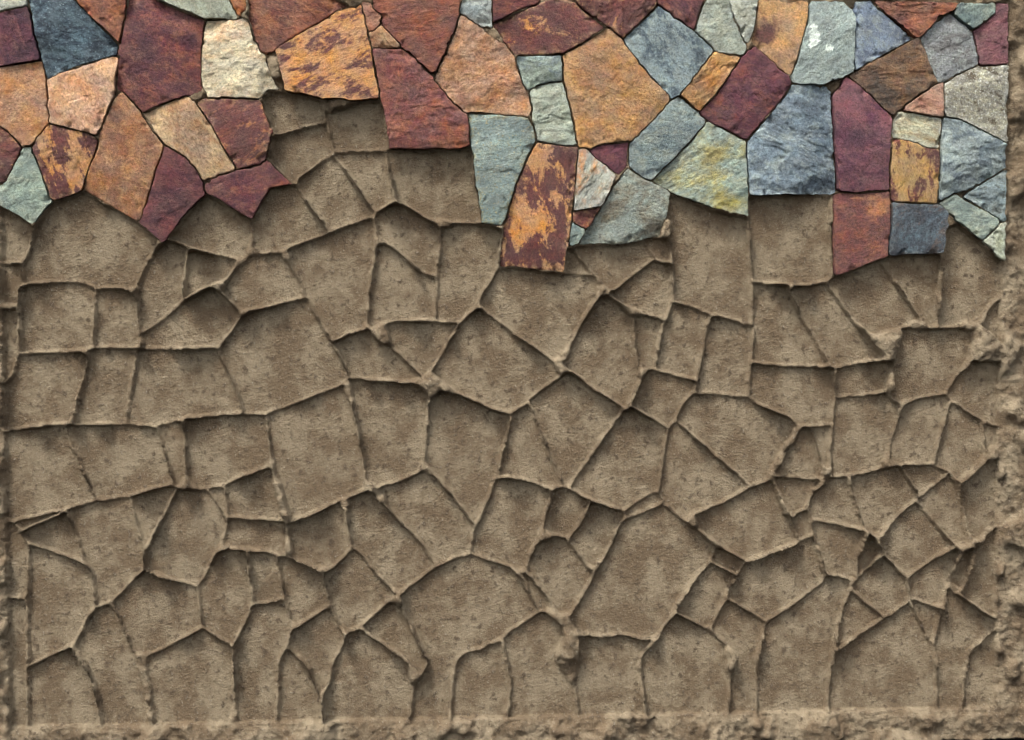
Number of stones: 67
